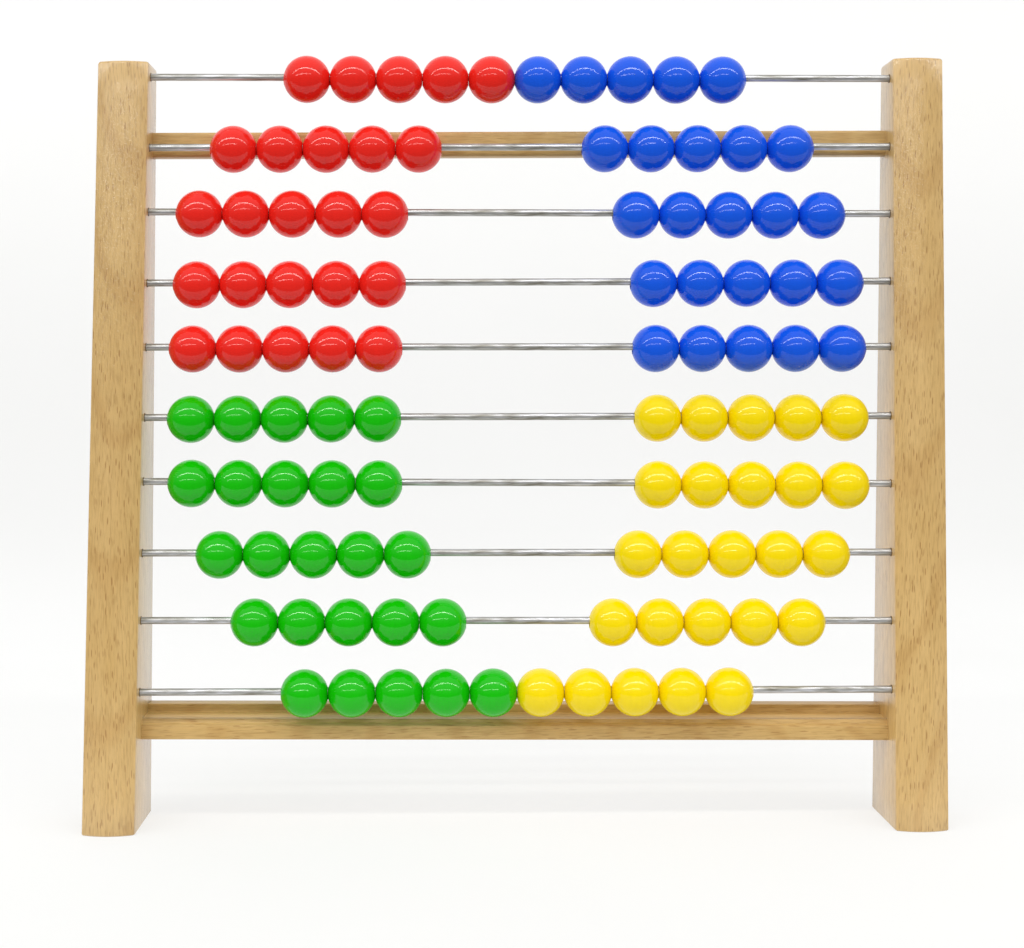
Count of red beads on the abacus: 25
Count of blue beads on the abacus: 25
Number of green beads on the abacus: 25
